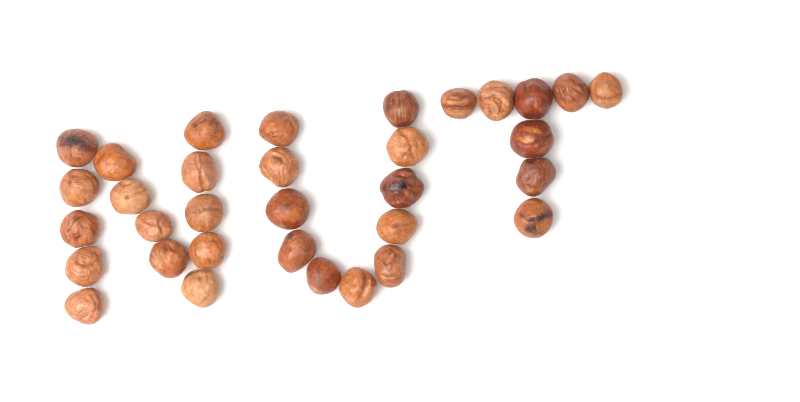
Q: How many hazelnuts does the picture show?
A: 33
